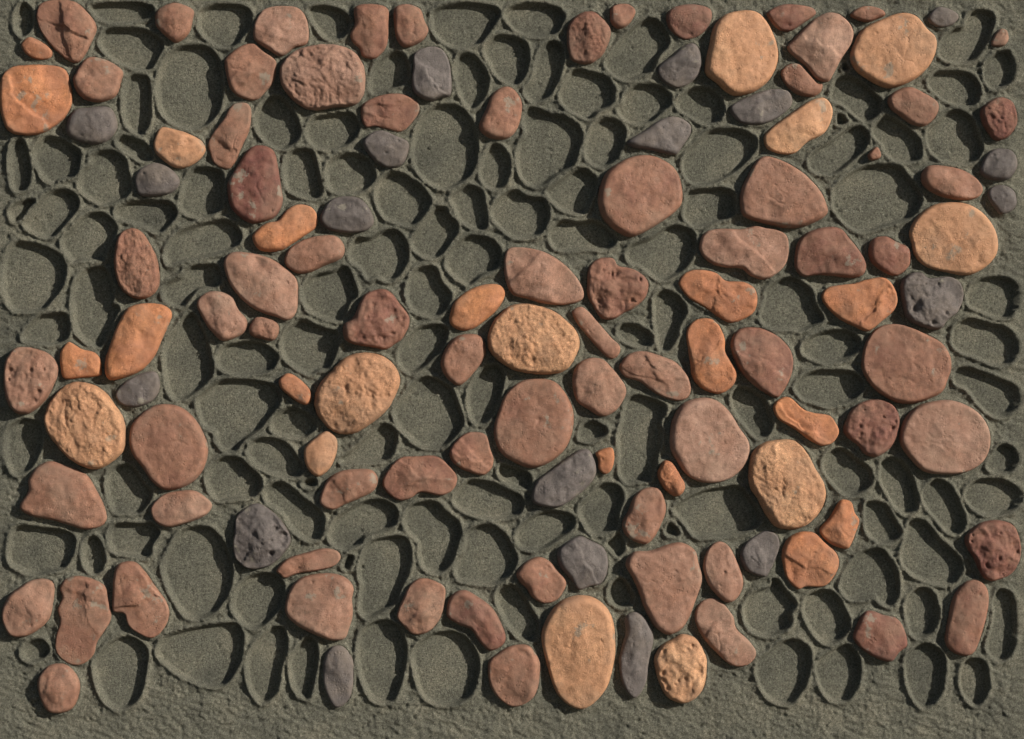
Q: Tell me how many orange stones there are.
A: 15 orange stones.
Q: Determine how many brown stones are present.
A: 71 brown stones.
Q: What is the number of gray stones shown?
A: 19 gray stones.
